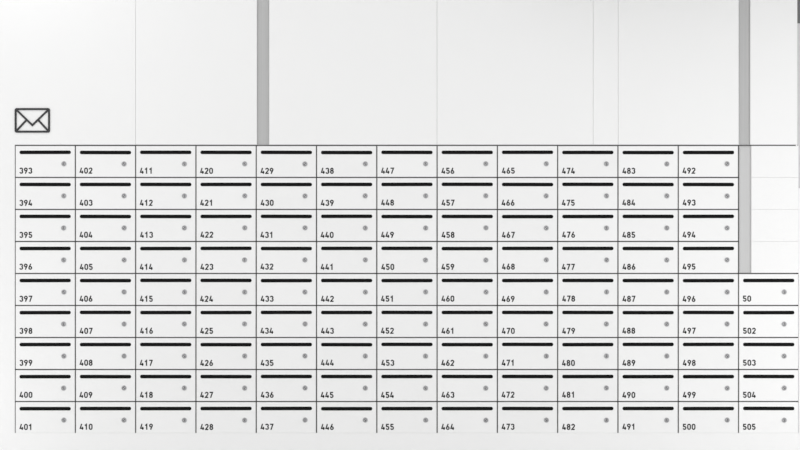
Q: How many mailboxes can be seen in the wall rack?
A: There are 113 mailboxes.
